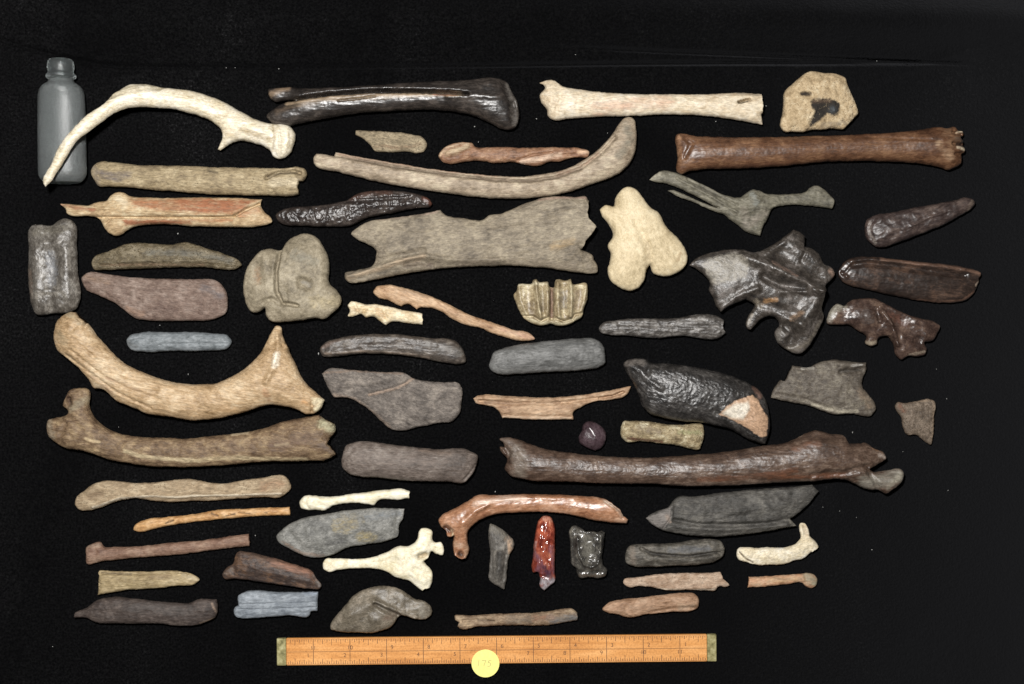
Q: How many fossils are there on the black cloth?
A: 62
